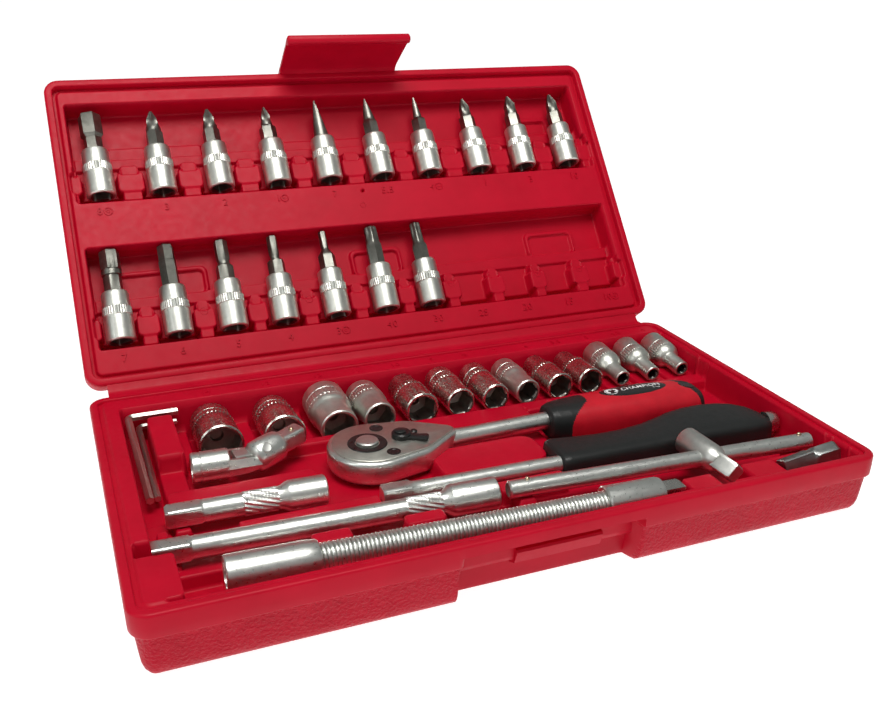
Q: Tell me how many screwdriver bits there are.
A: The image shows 17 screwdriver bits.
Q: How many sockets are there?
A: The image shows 13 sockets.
